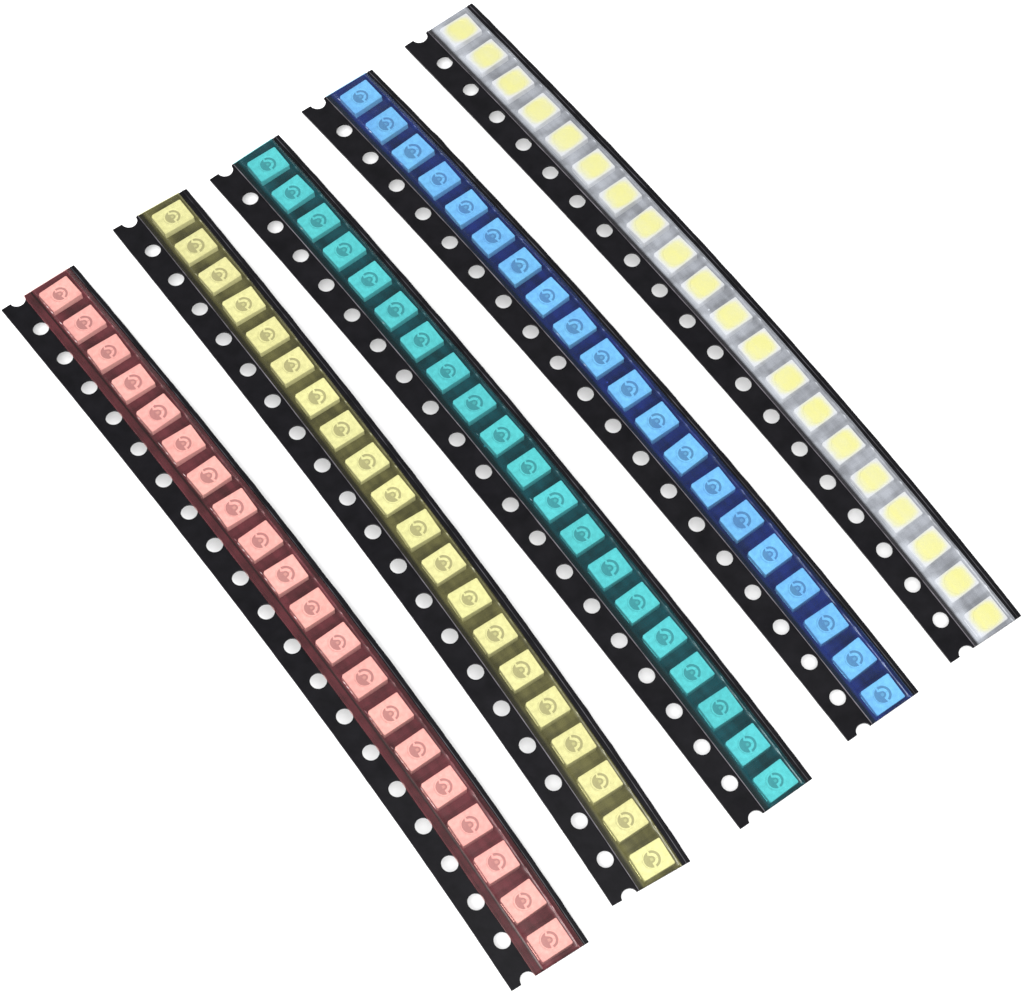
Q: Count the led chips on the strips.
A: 100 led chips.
